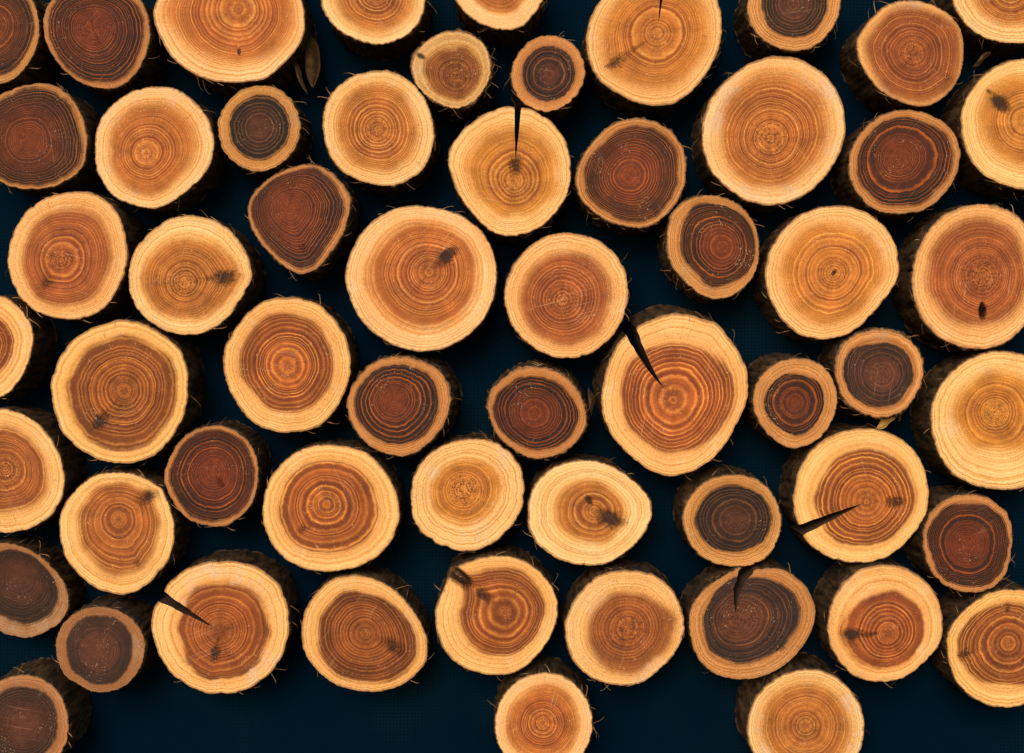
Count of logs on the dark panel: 58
